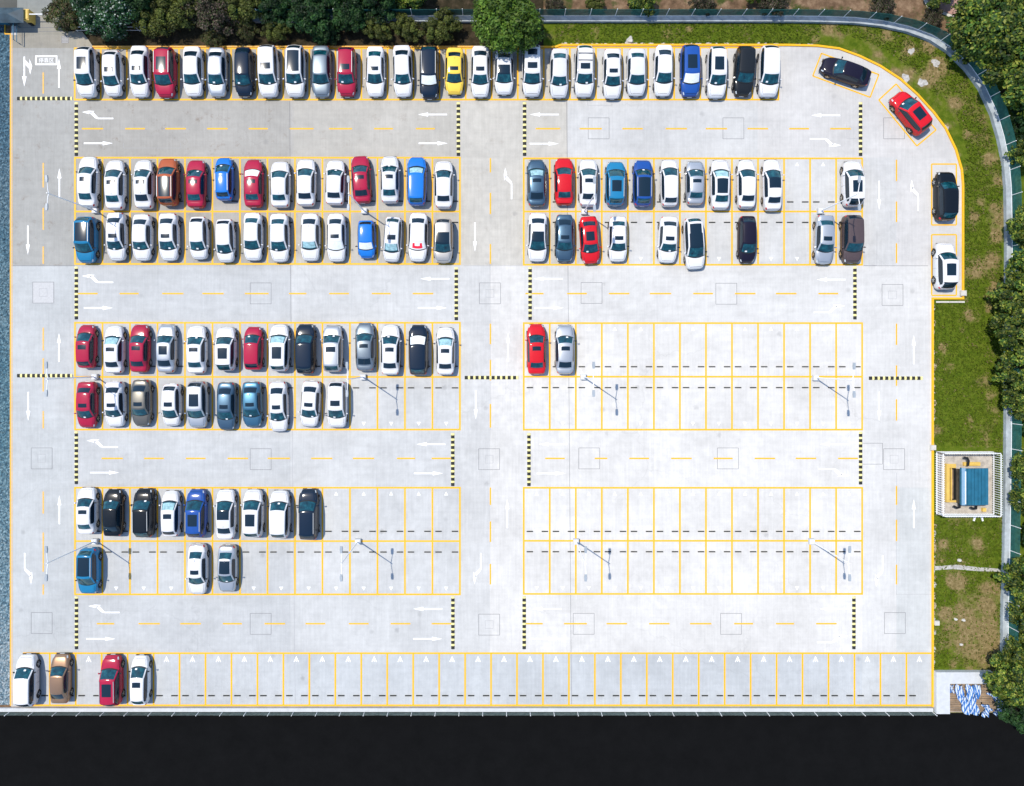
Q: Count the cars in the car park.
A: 121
